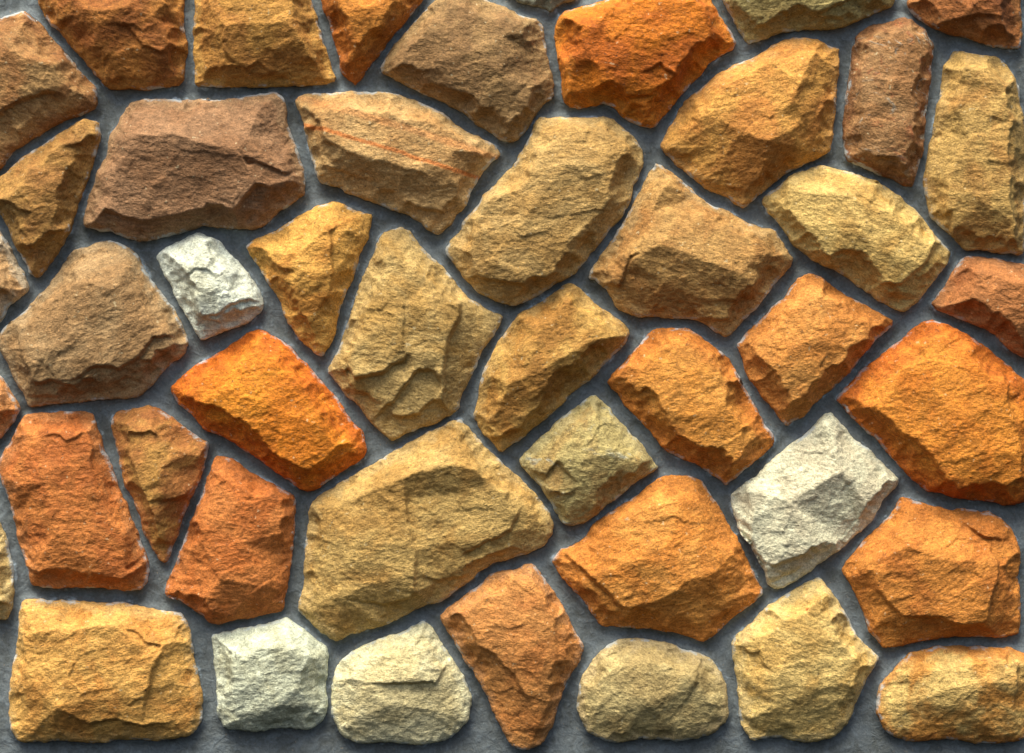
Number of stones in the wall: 46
